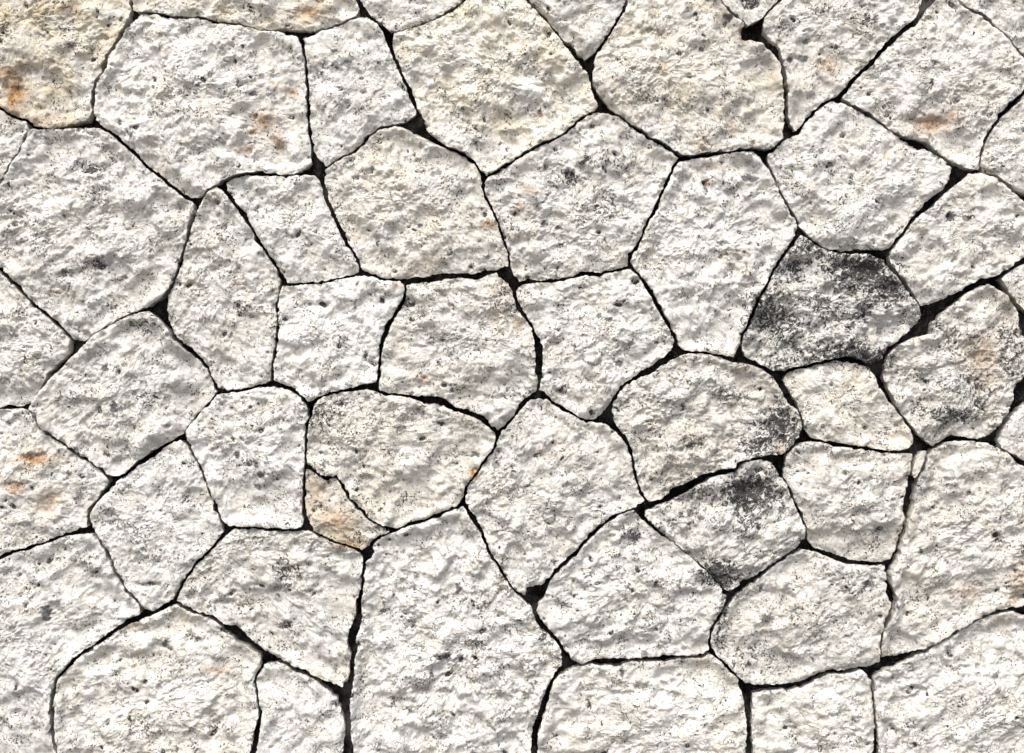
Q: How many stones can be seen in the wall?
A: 53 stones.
